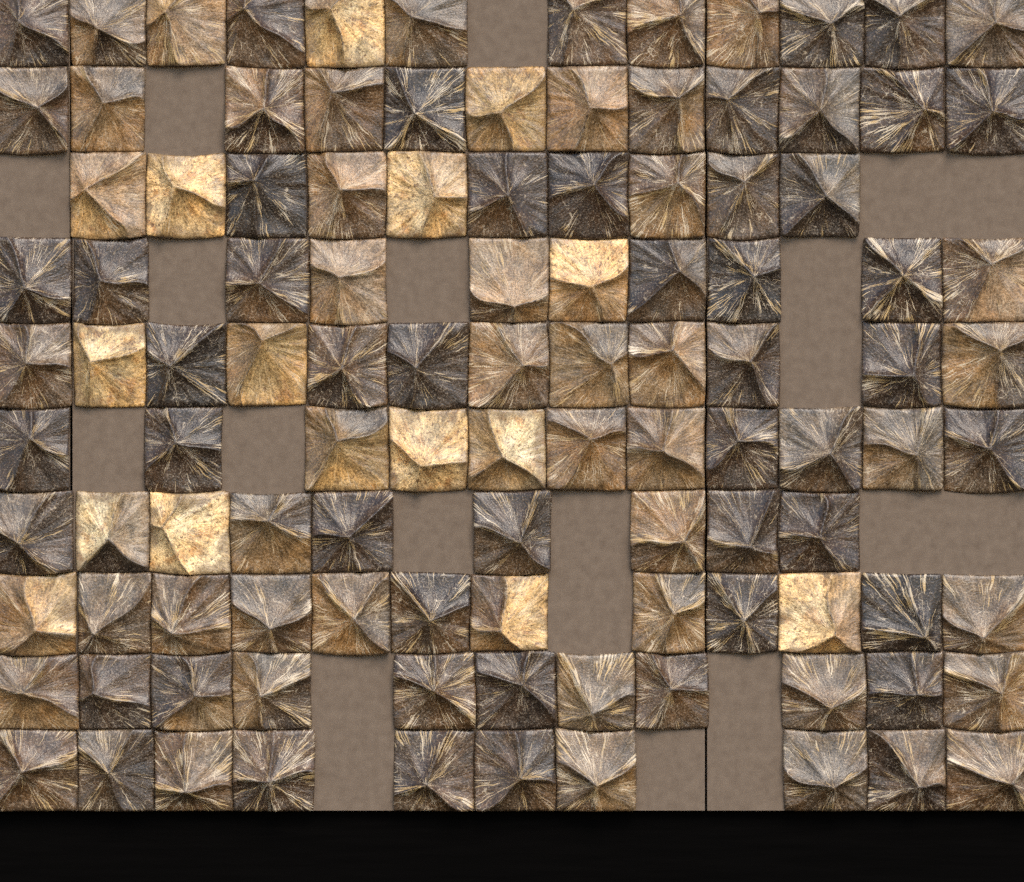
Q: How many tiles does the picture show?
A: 109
